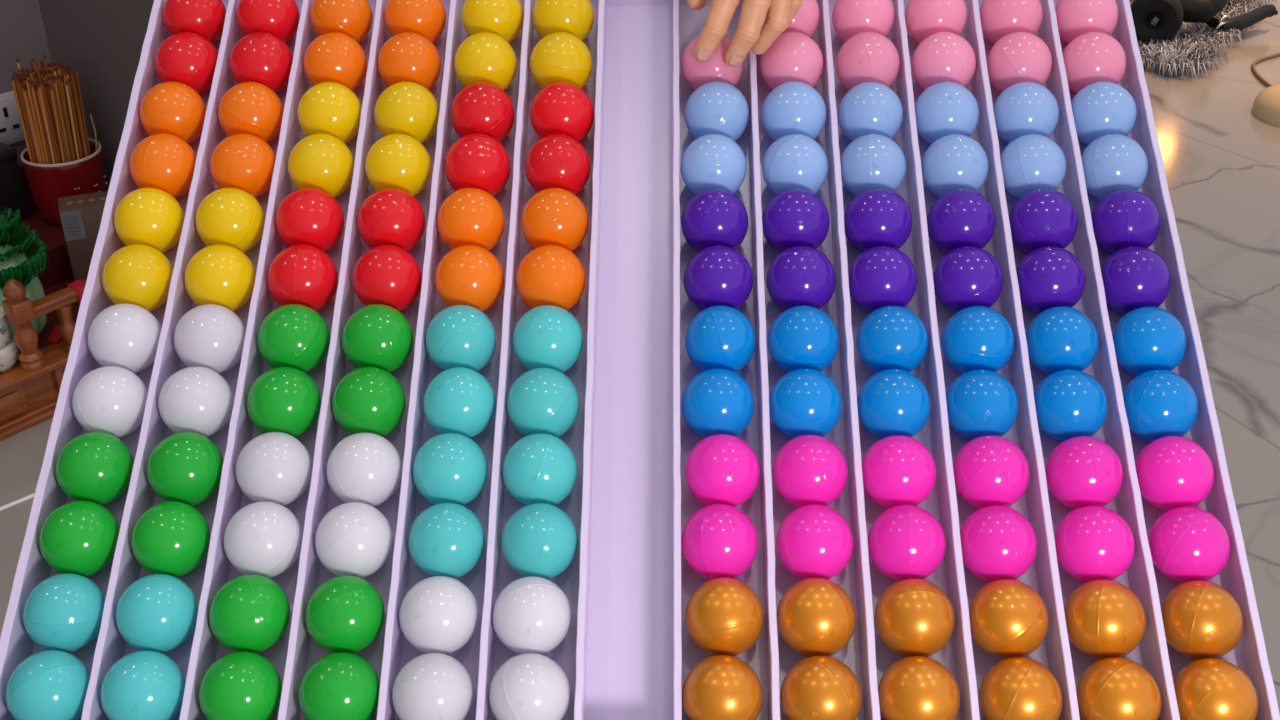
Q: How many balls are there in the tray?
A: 143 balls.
